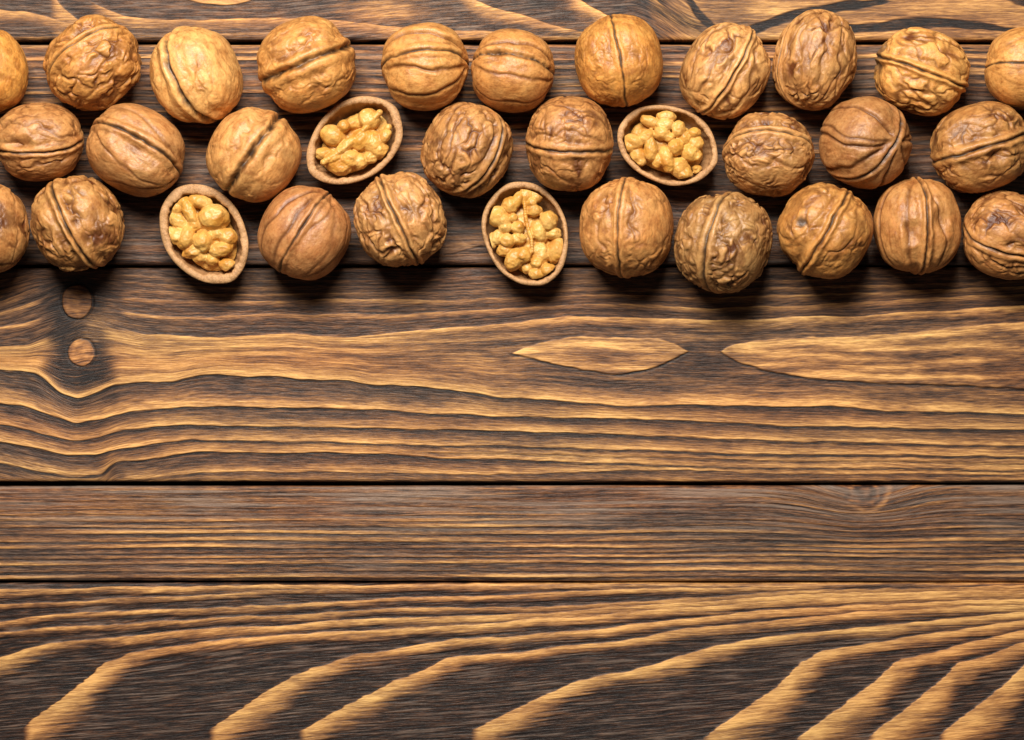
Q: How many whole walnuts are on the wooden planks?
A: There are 28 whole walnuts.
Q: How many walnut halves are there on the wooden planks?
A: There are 4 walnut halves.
